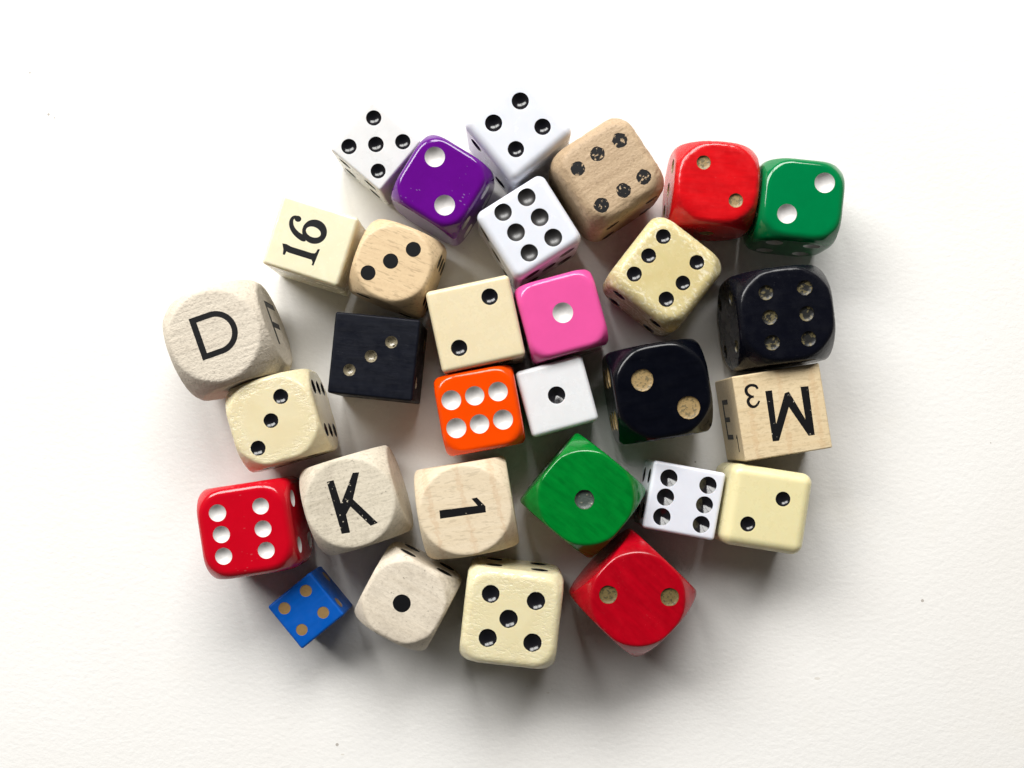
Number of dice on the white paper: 30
